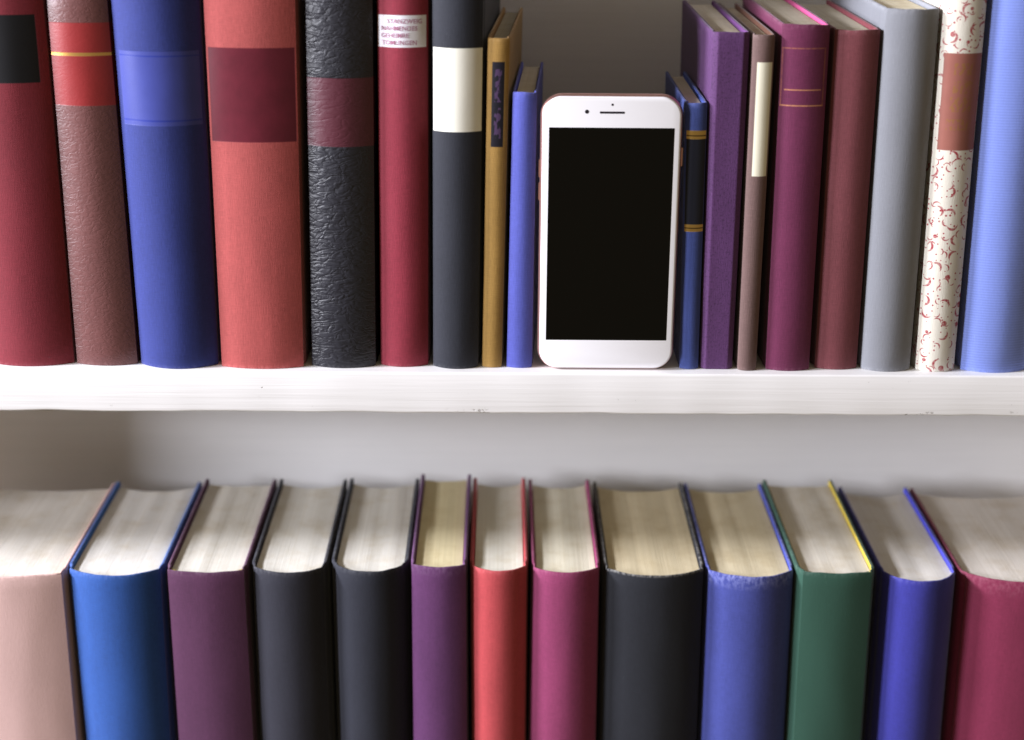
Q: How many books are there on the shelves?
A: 30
